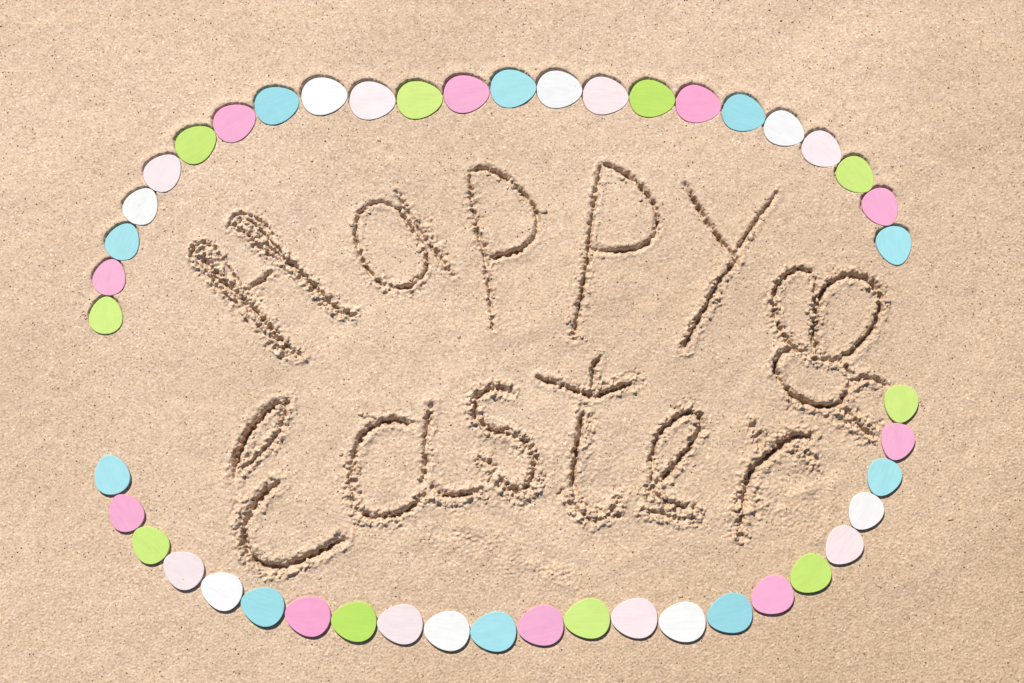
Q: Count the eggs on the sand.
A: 46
